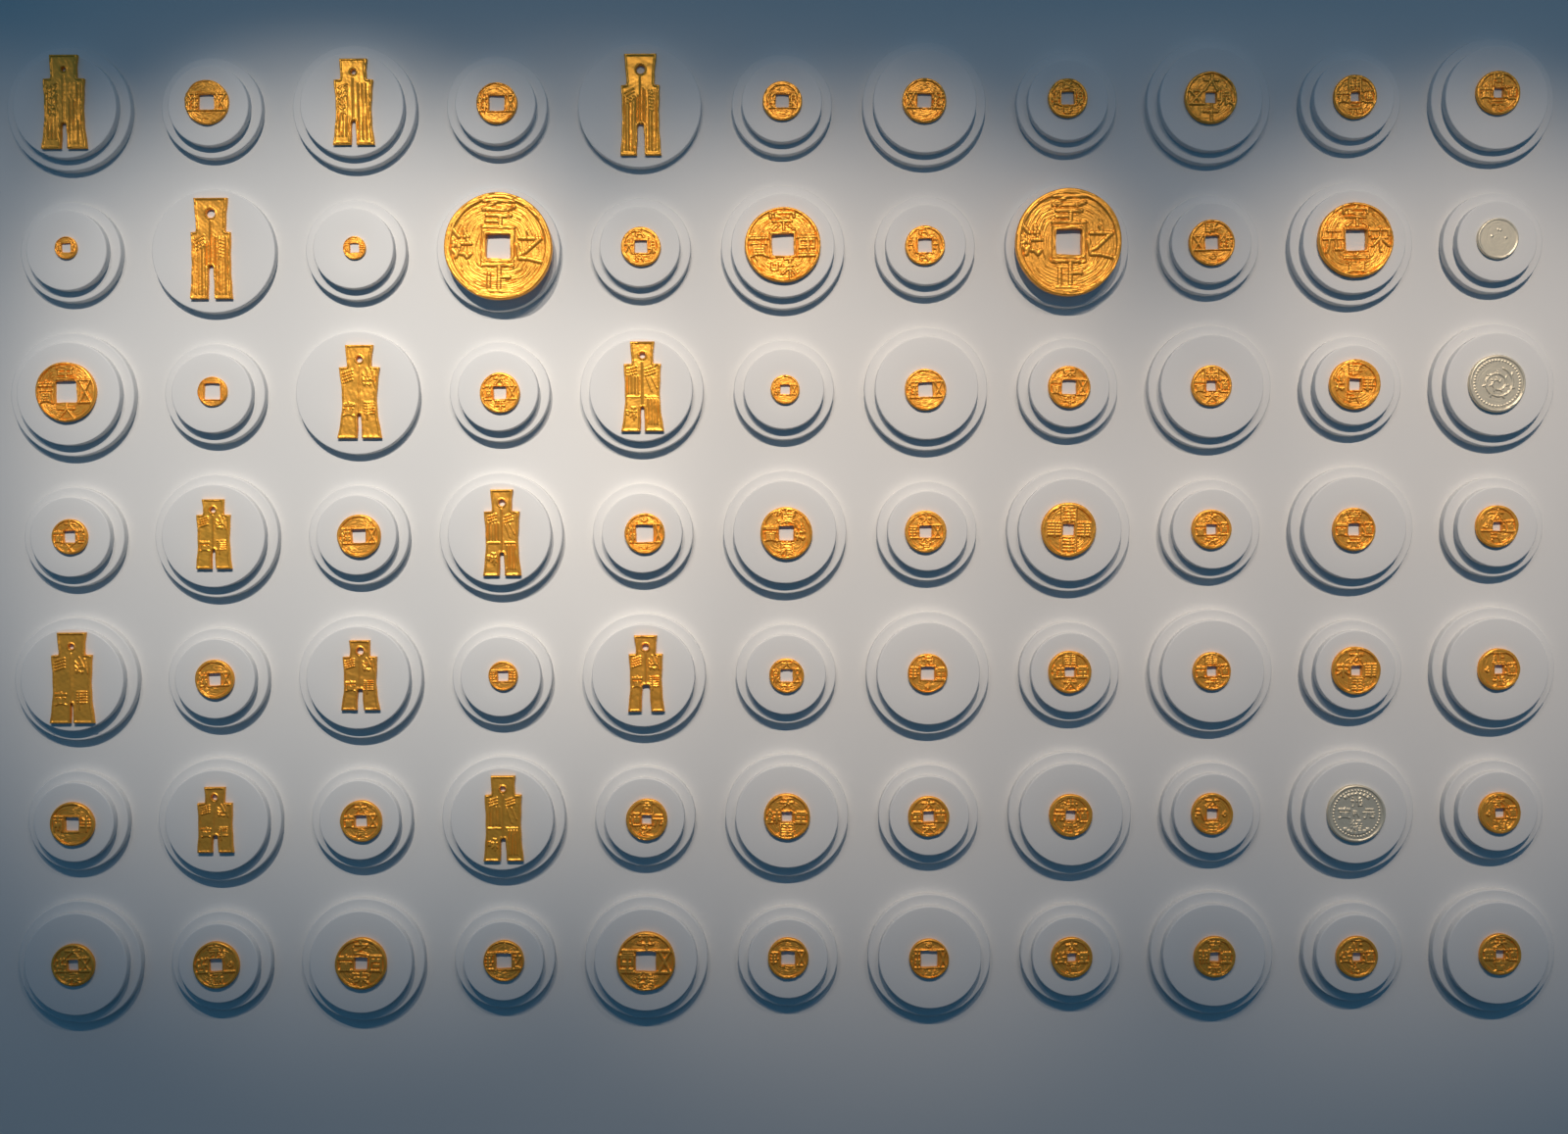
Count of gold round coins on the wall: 61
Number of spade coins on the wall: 13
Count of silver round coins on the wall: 3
